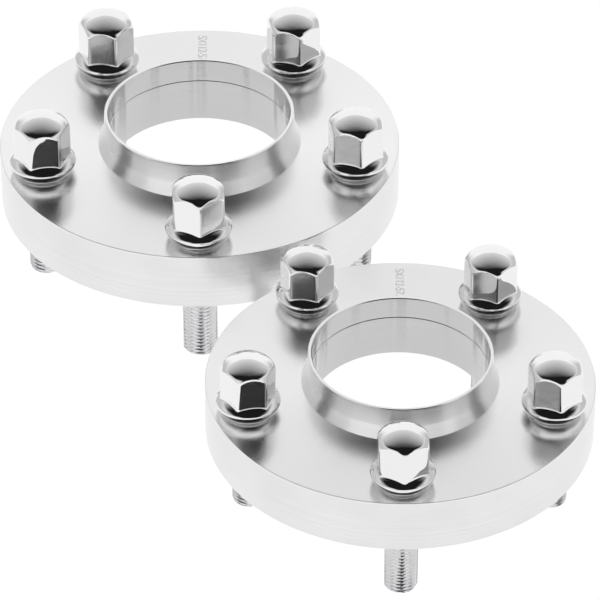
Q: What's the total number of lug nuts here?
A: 10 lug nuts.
